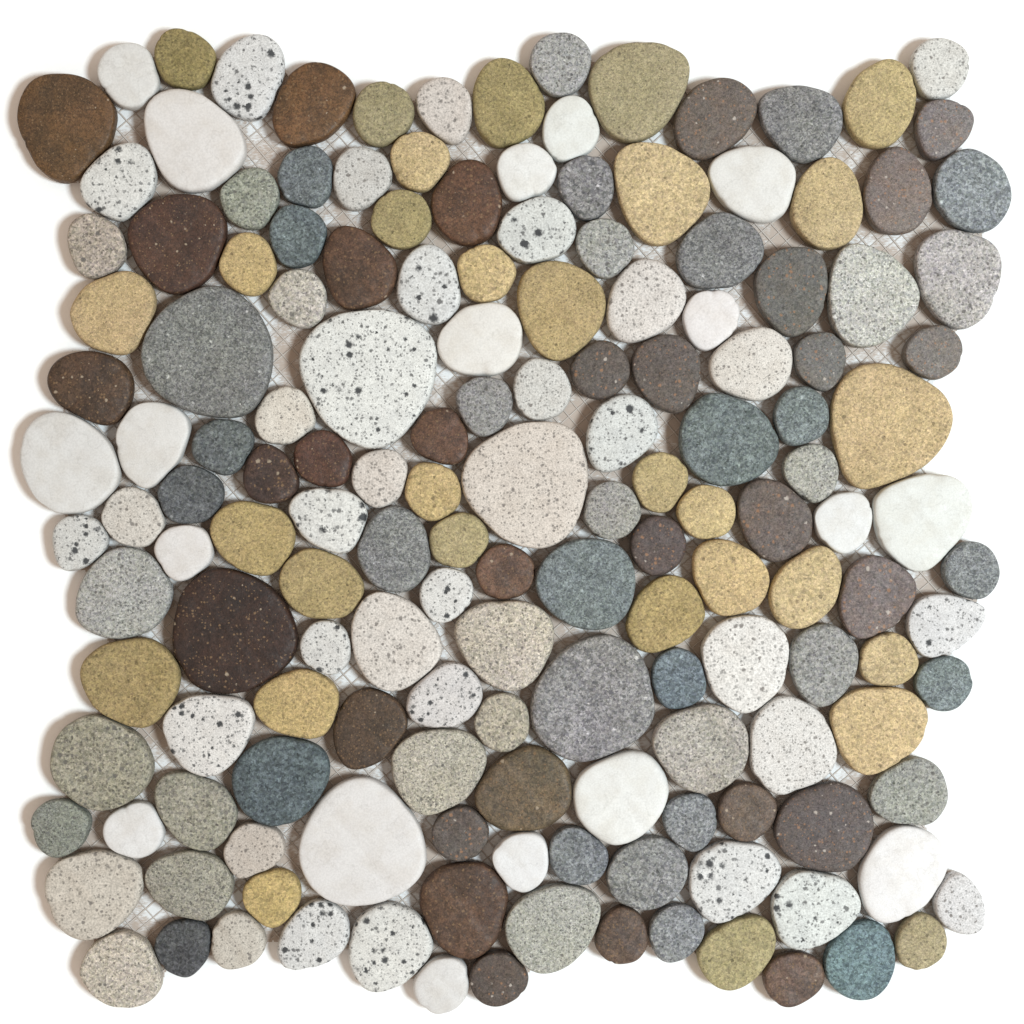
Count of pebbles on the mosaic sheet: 160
